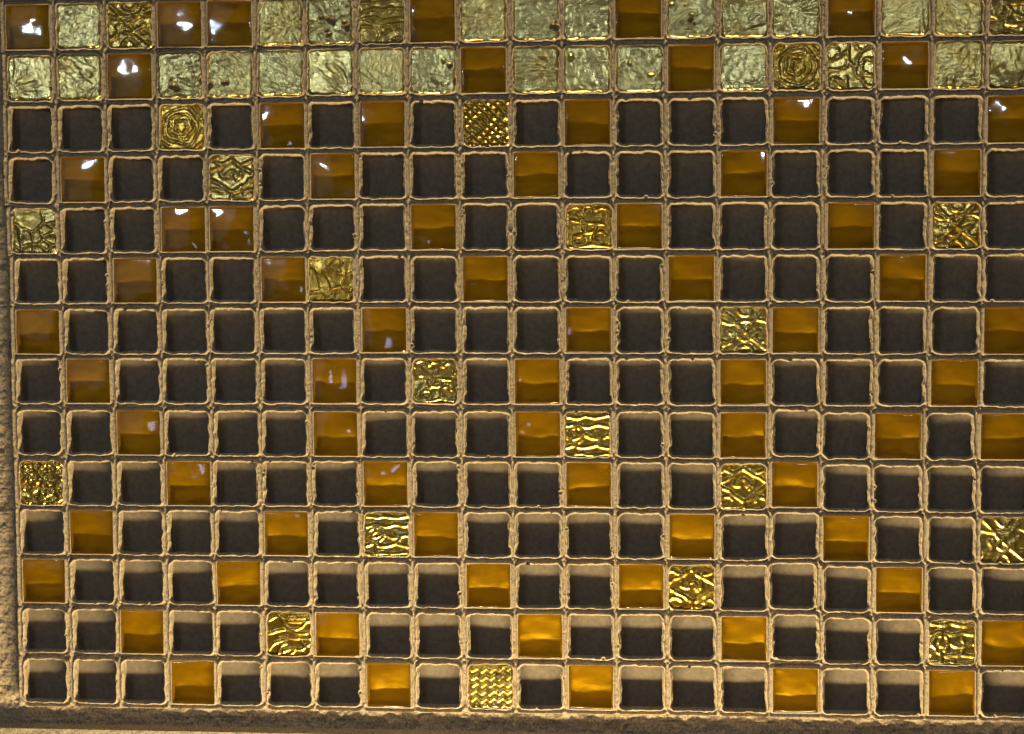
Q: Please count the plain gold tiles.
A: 25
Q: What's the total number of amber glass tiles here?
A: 70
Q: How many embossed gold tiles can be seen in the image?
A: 23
